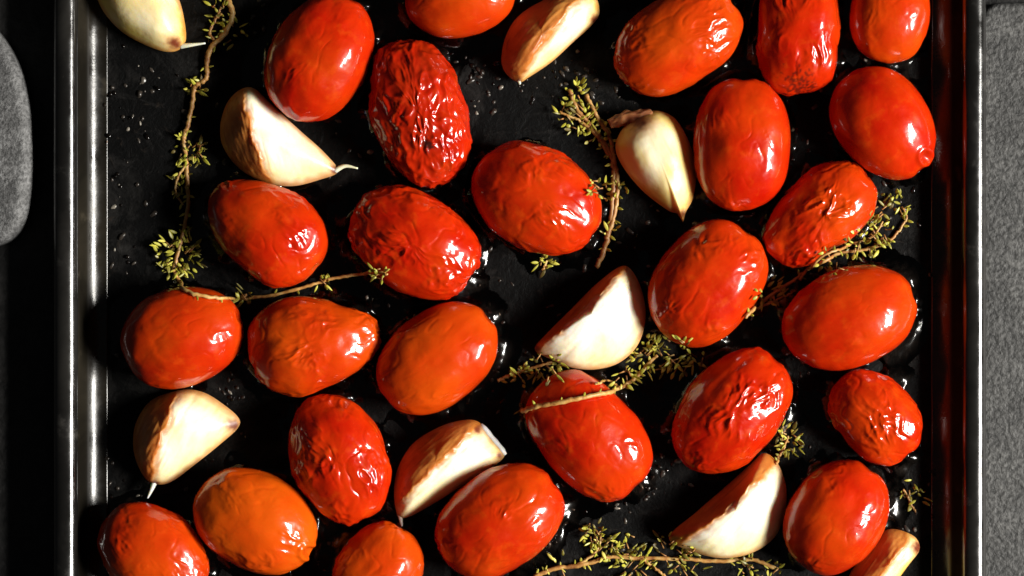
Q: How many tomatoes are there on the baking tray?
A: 26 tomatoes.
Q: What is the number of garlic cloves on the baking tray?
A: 9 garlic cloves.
